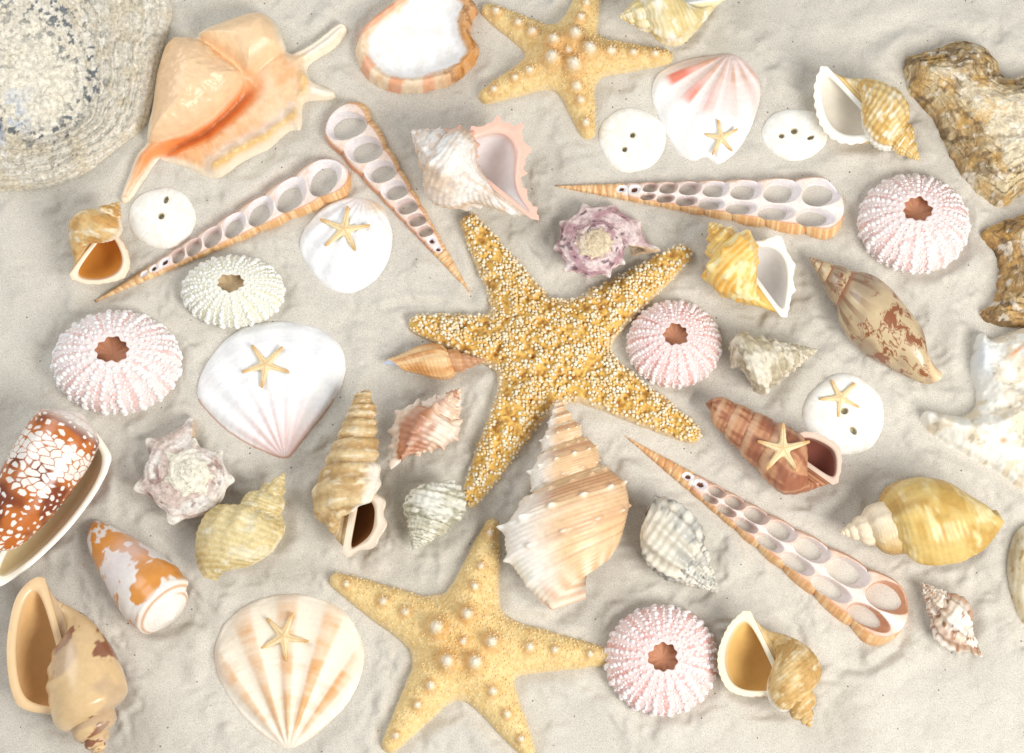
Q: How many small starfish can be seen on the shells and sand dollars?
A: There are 6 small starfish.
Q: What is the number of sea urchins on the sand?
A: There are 5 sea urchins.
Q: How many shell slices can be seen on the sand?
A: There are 4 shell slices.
